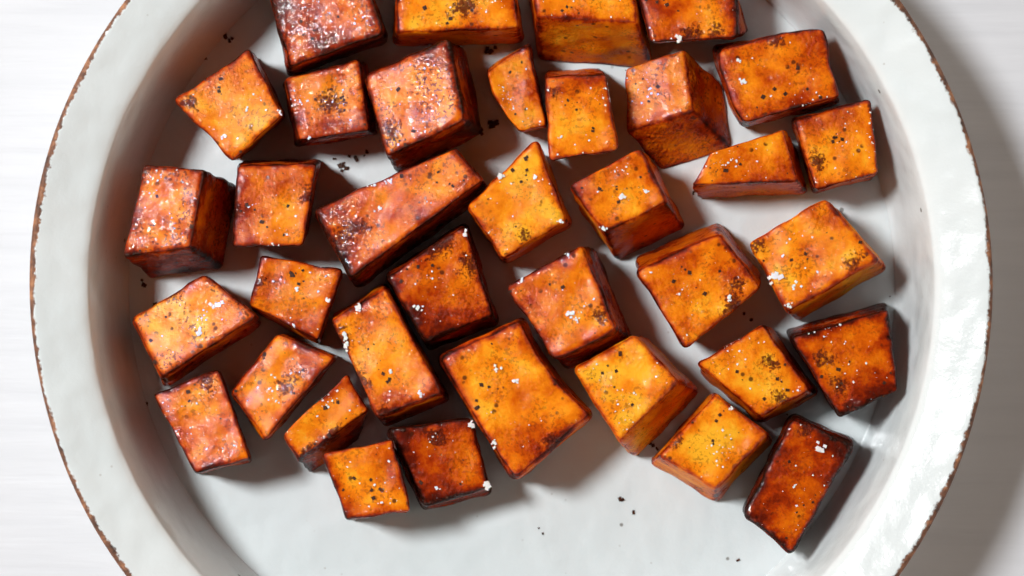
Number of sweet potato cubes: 36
